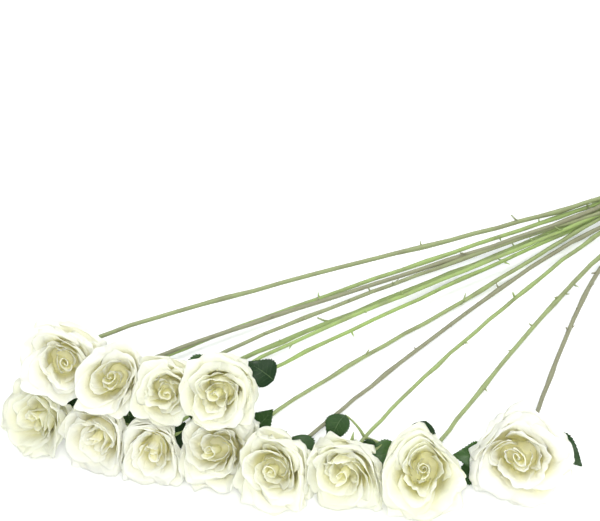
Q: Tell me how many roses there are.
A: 12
